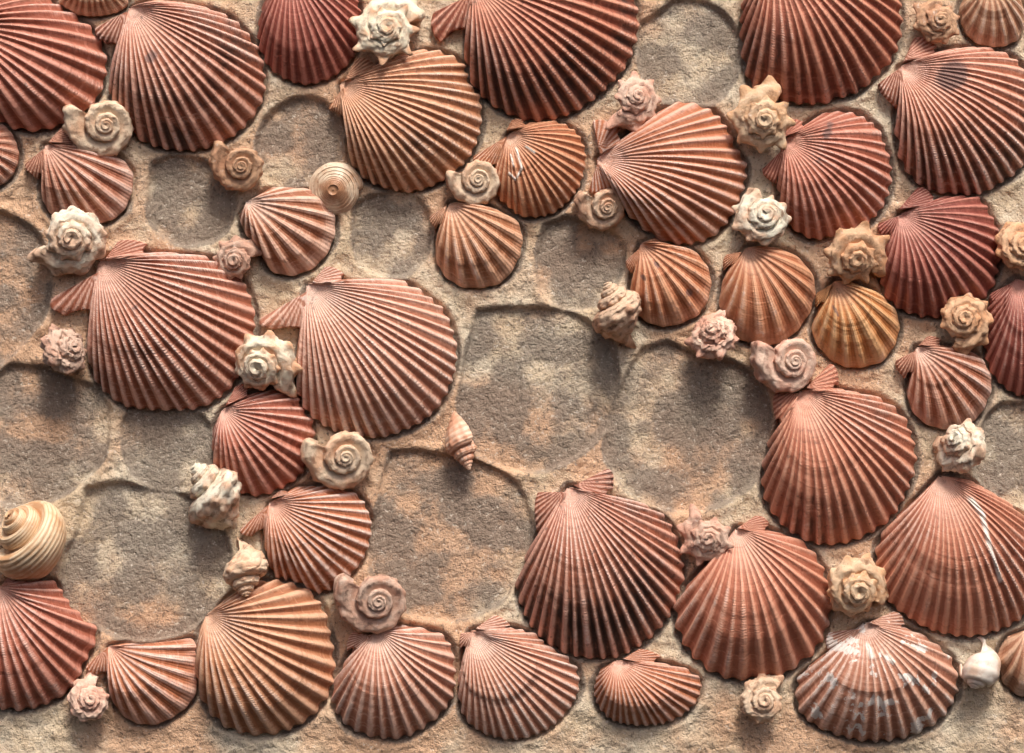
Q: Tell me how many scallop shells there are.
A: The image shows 38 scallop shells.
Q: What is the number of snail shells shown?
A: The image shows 32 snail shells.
